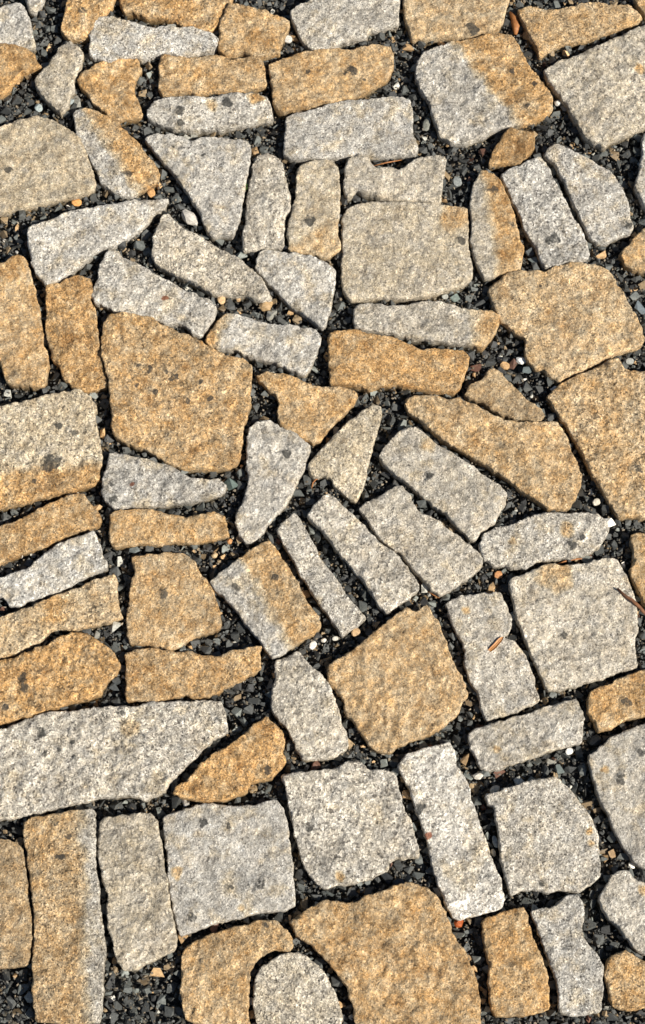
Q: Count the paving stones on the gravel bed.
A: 88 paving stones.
